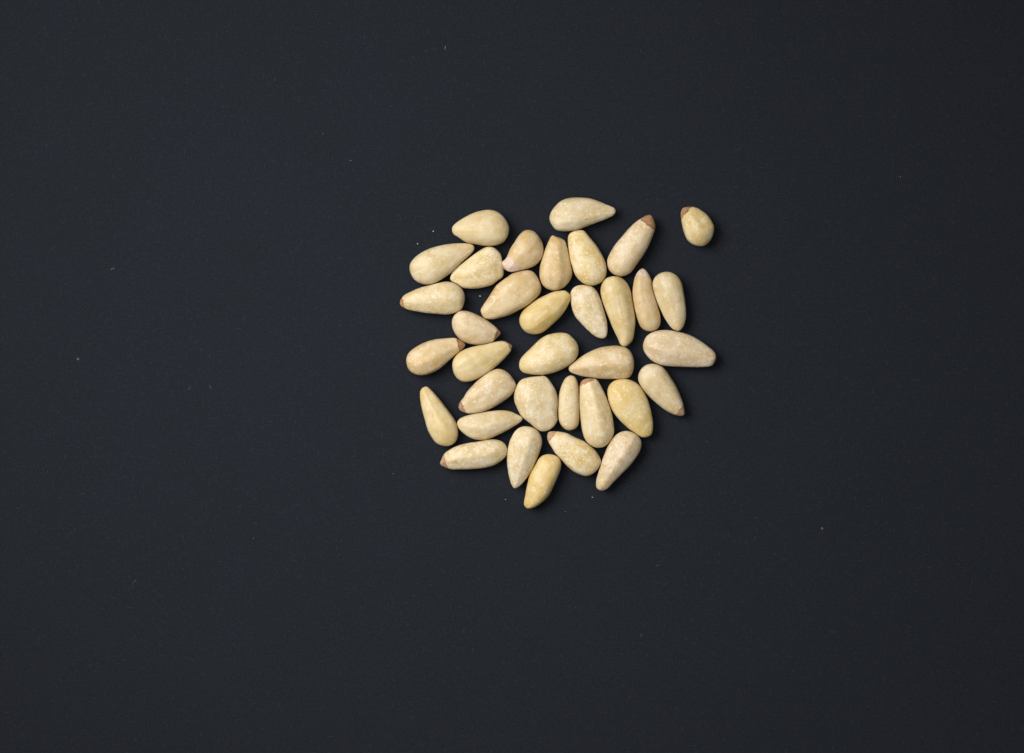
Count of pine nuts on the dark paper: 35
